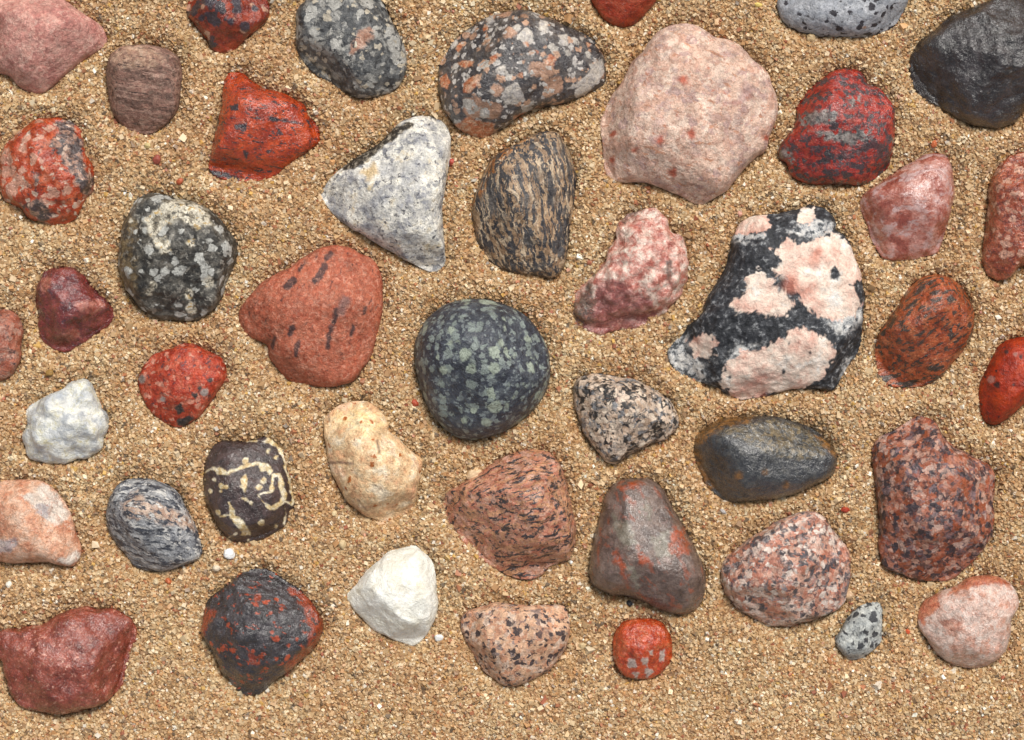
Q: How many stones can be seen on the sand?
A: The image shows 44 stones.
